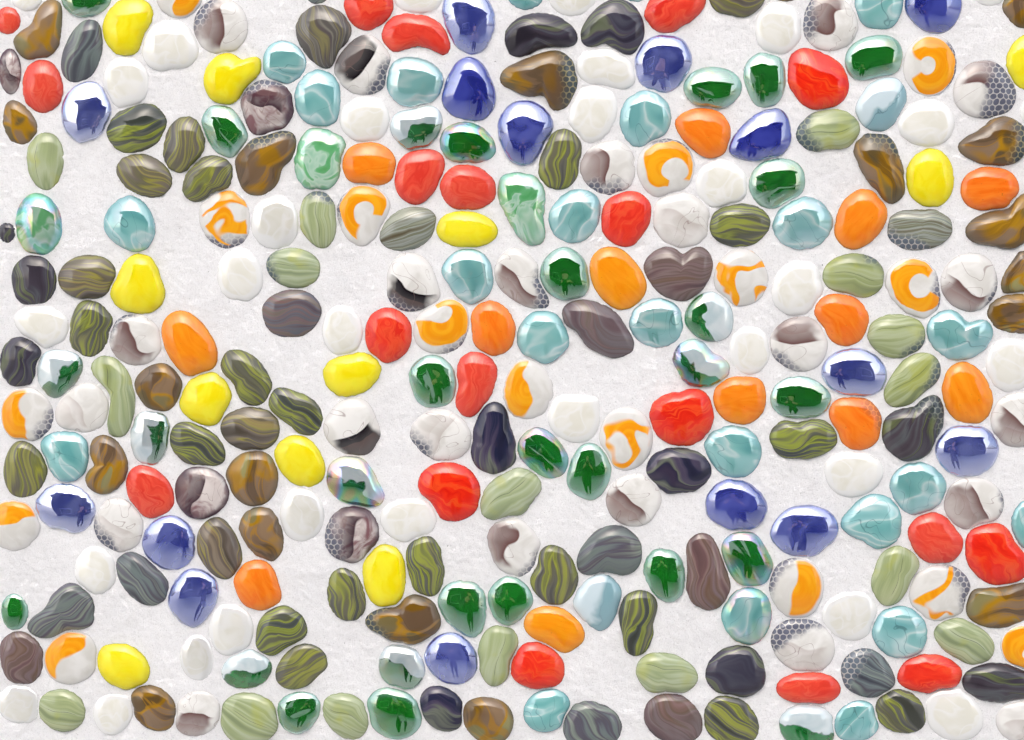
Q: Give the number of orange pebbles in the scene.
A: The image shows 13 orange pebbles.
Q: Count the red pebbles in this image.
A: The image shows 19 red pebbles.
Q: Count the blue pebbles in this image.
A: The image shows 15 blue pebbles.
